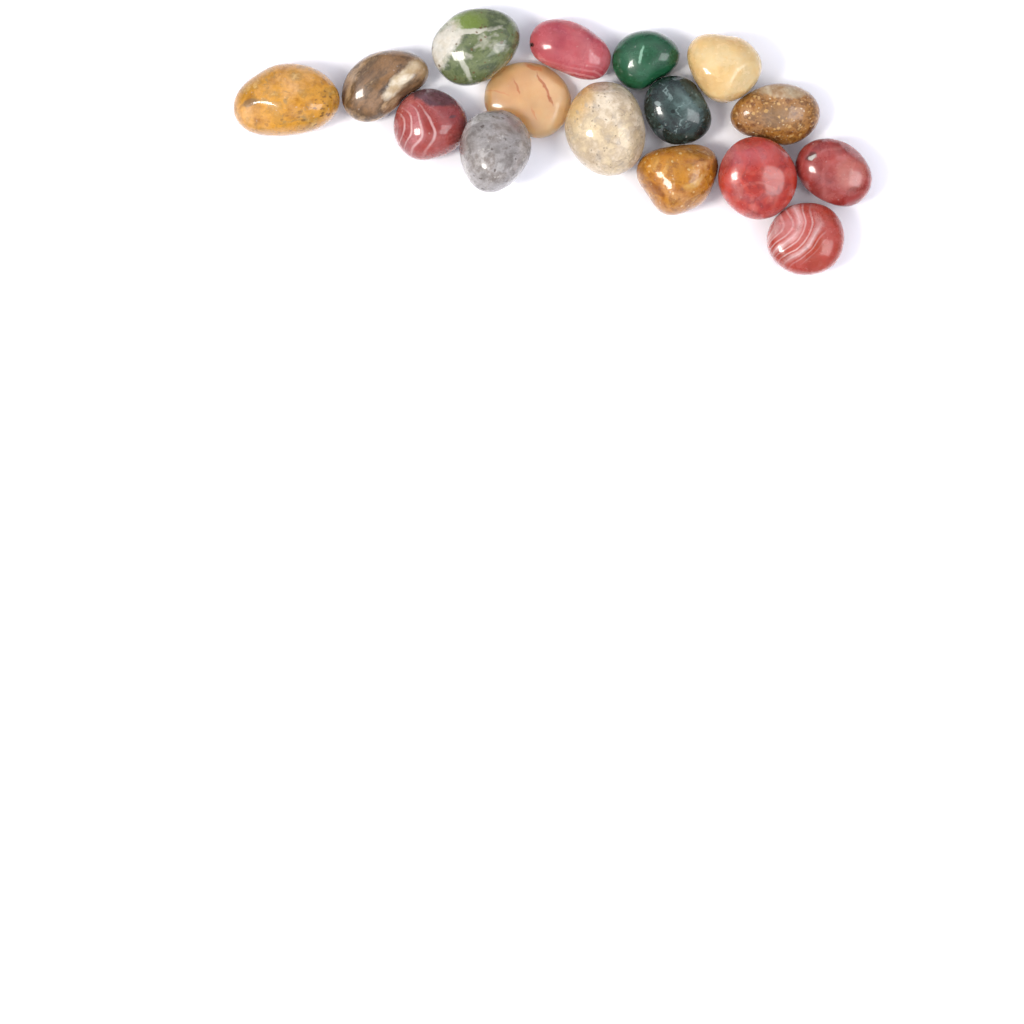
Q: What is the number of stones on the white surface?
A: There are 16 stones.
